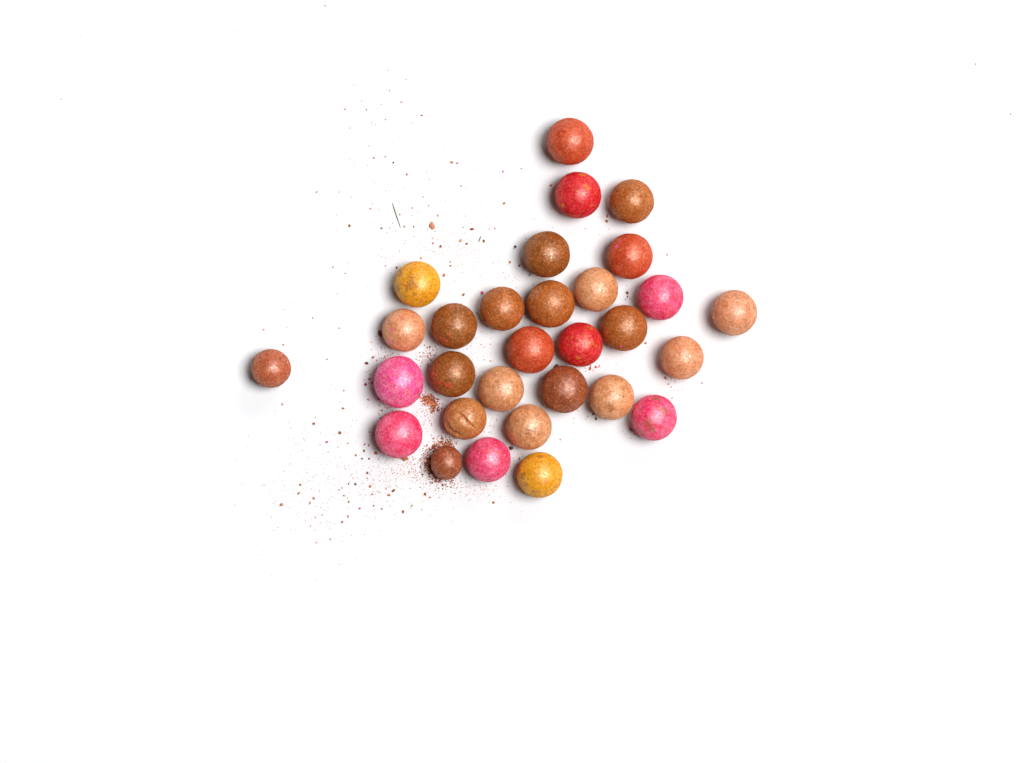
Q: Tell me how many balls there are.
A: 30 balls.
